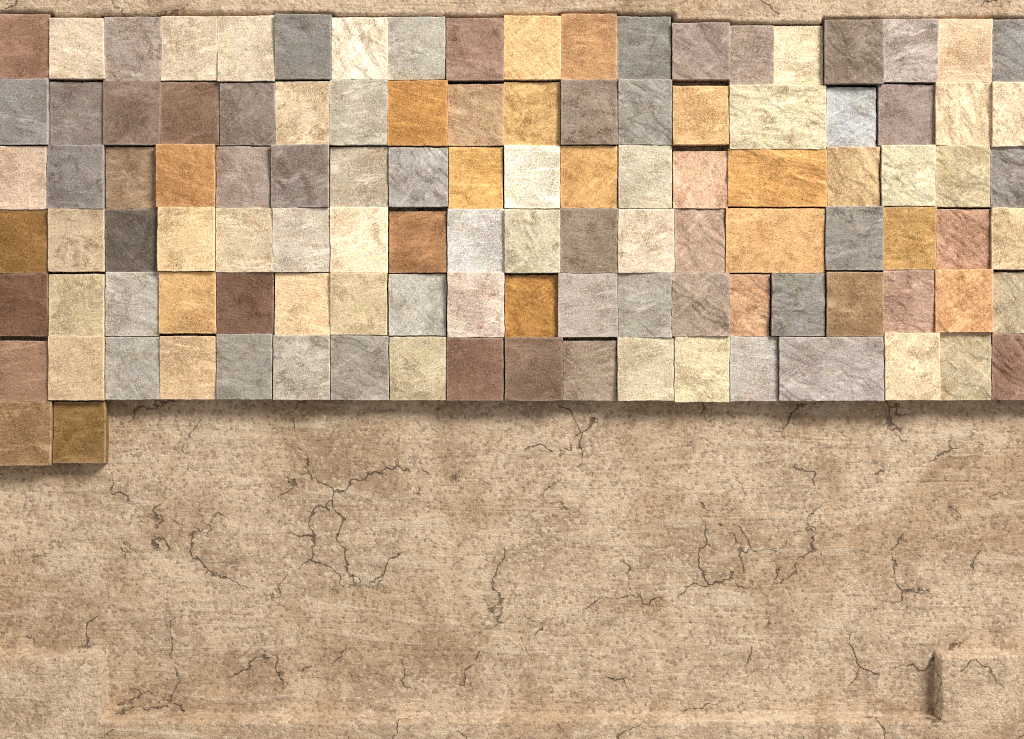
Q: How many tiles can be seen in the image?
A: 112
